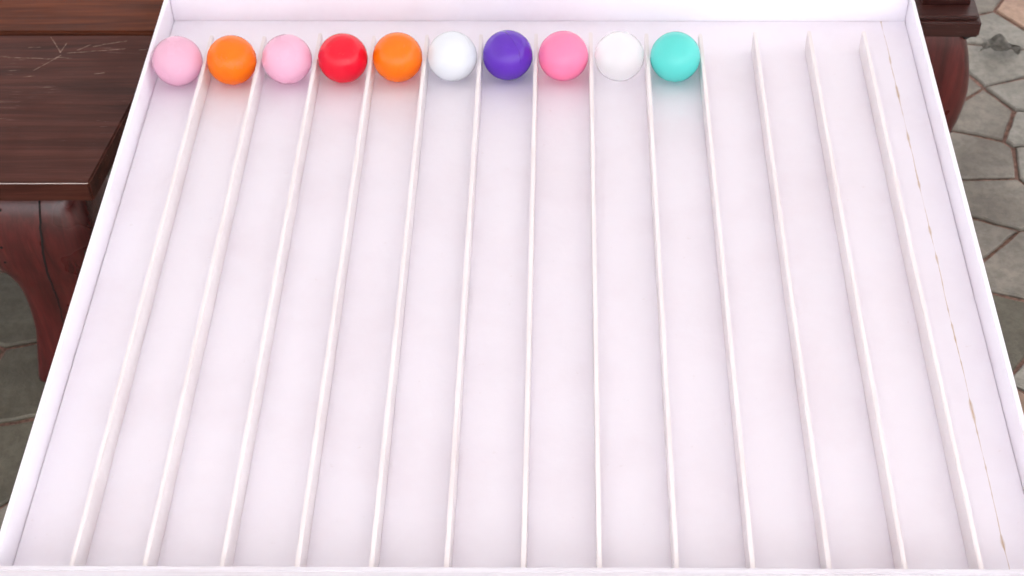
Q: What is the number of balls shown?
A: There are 10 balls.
